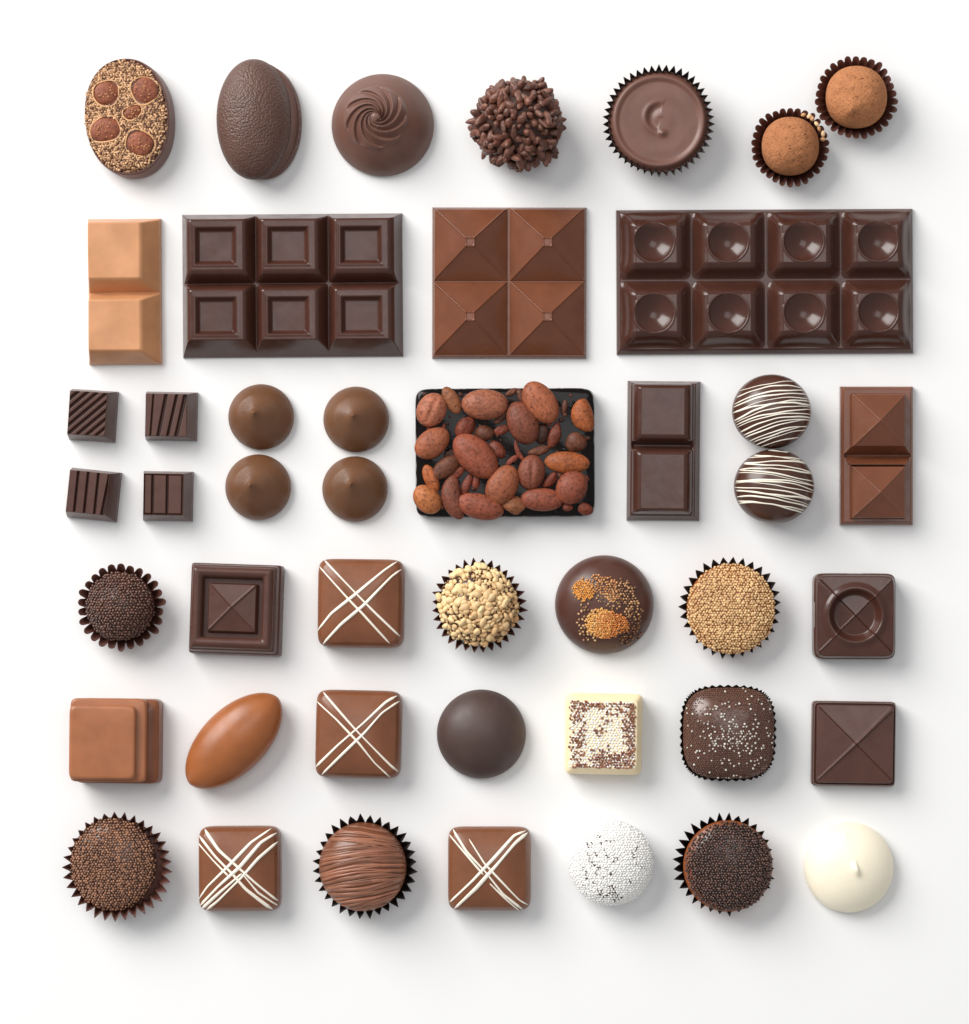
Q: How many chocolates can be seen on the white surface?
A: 45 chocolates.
